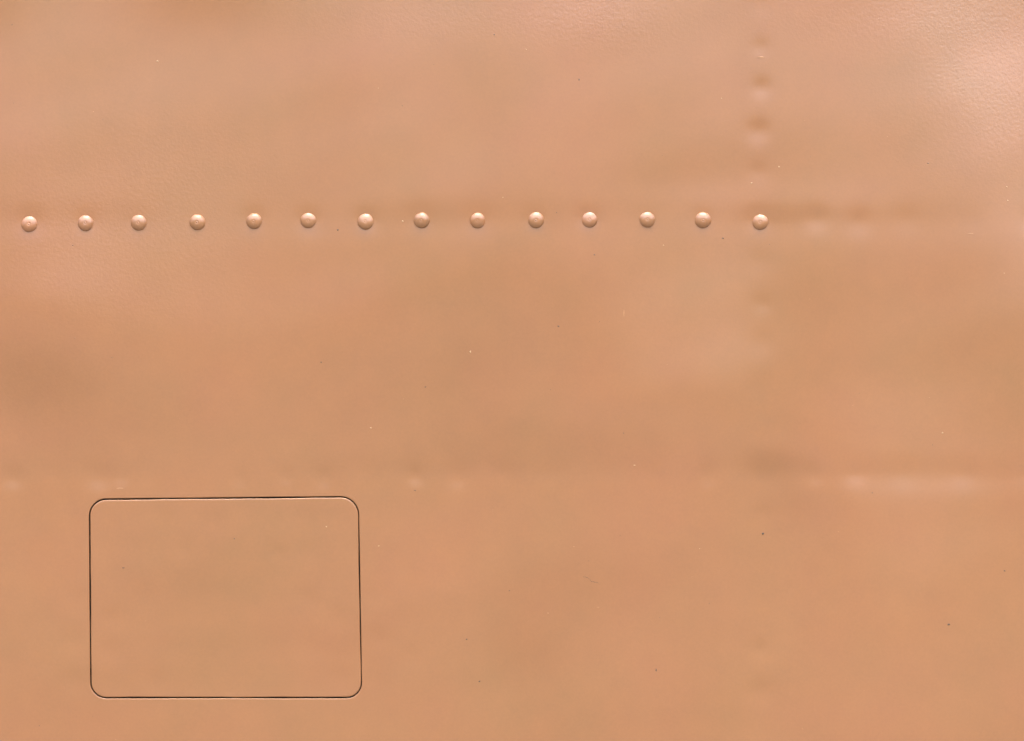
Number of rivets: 14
